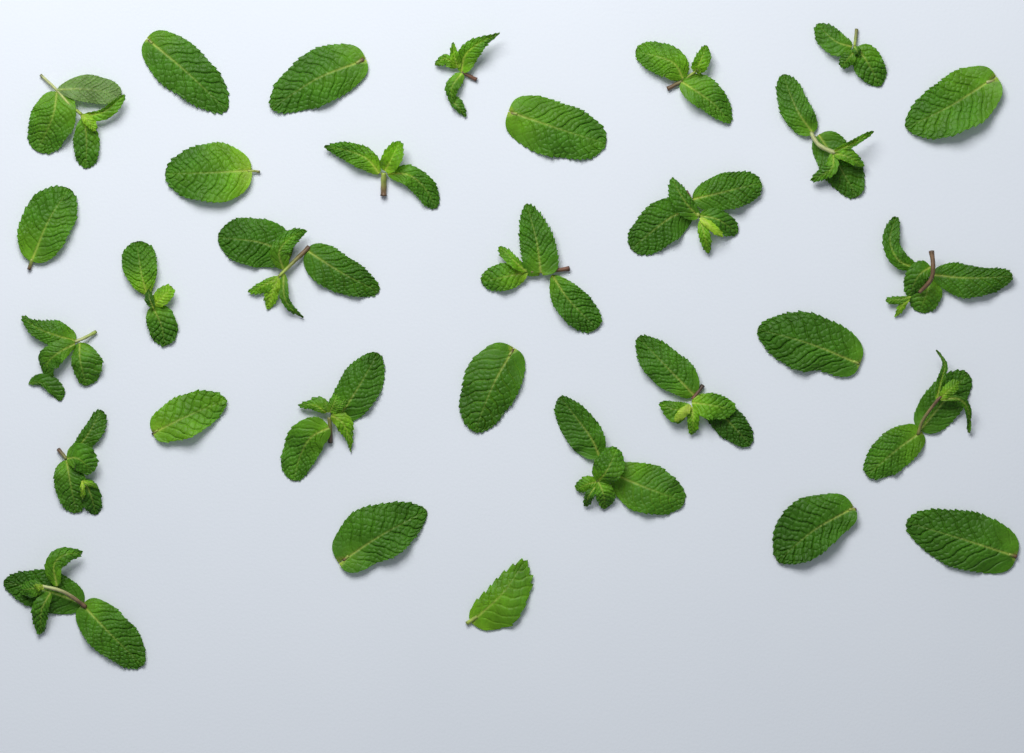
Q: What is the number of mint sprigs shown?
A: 18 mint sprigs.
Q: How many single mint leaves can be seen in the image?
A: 13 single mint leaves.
